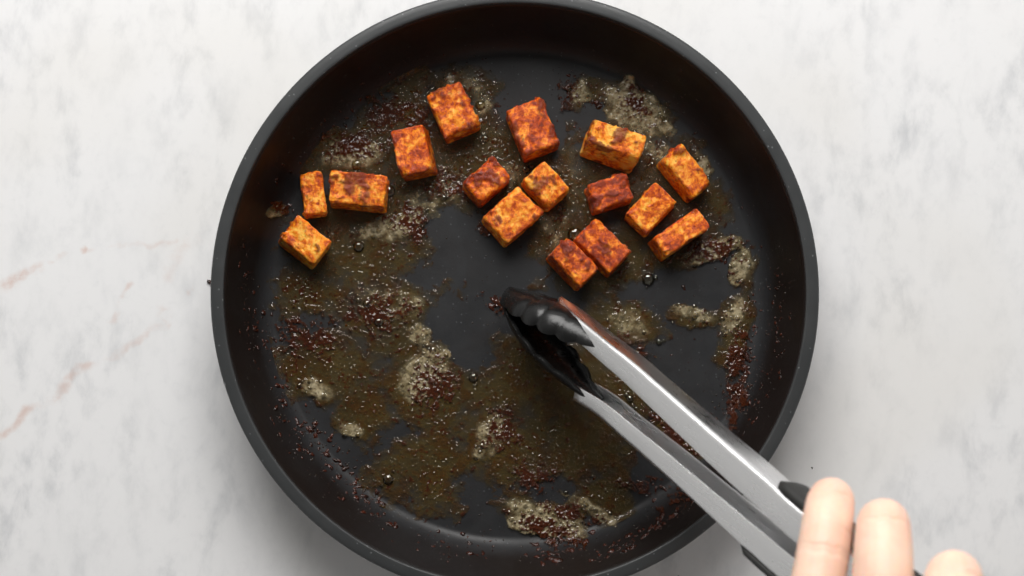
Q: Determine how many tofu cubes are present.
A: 16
